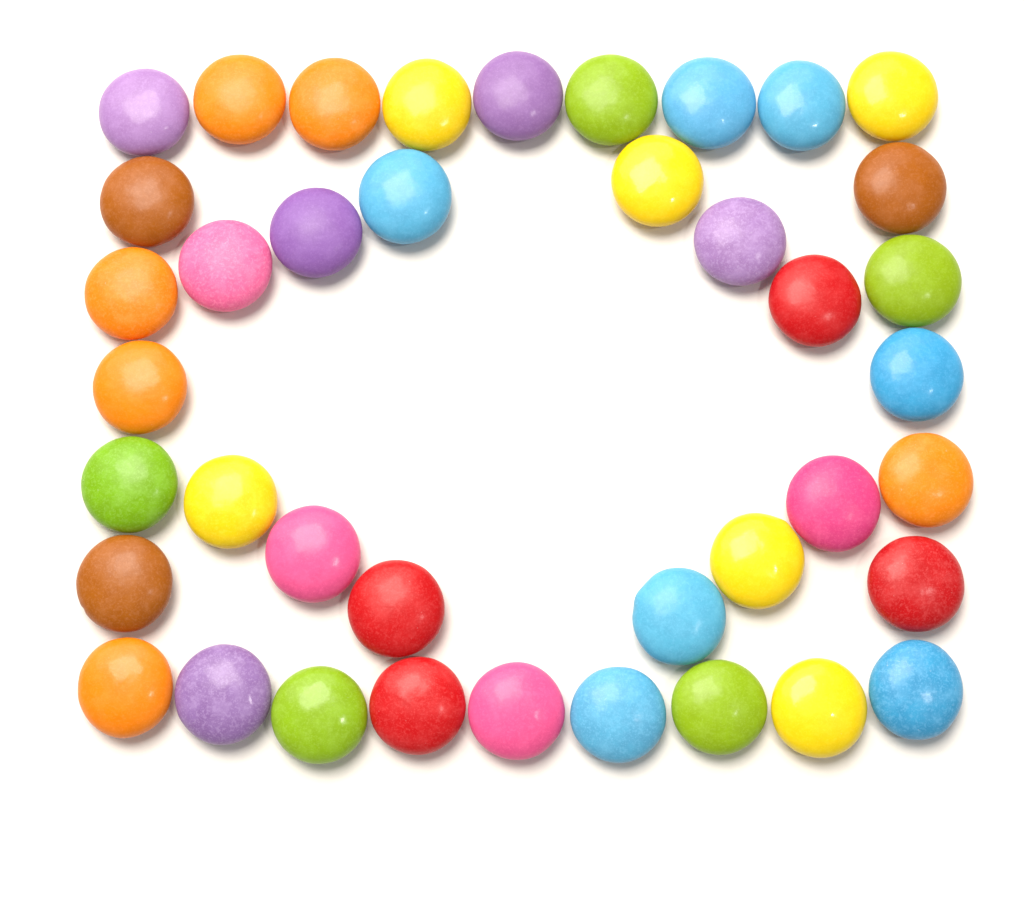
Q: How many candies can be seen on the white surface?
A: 40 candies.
